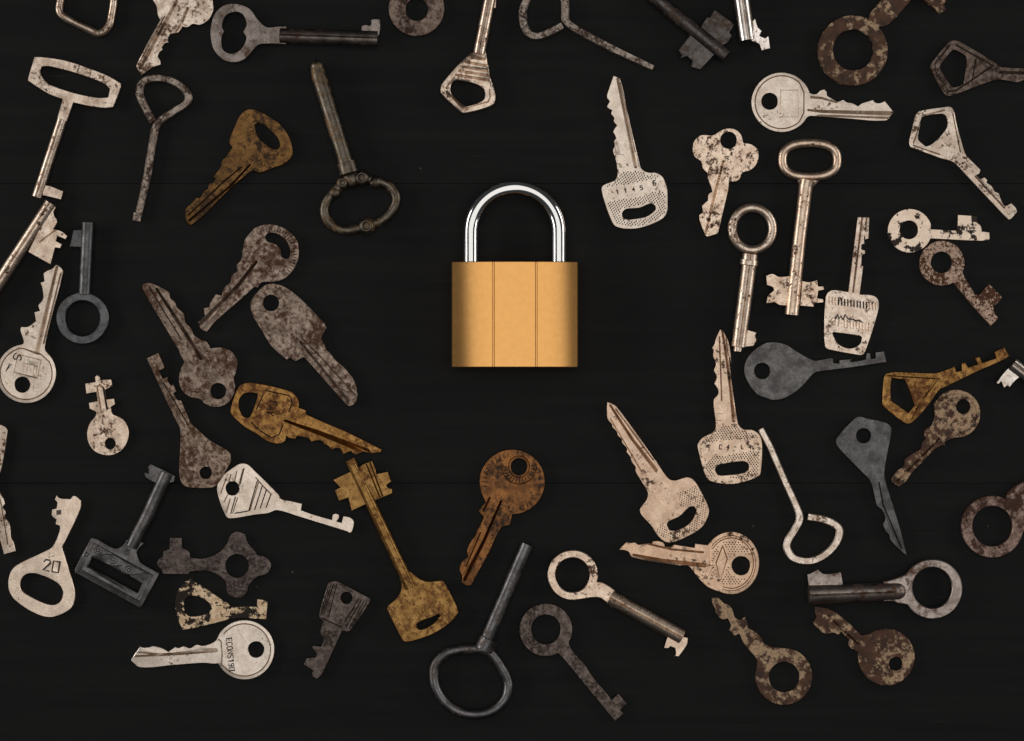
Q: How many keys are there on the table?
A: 58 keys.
